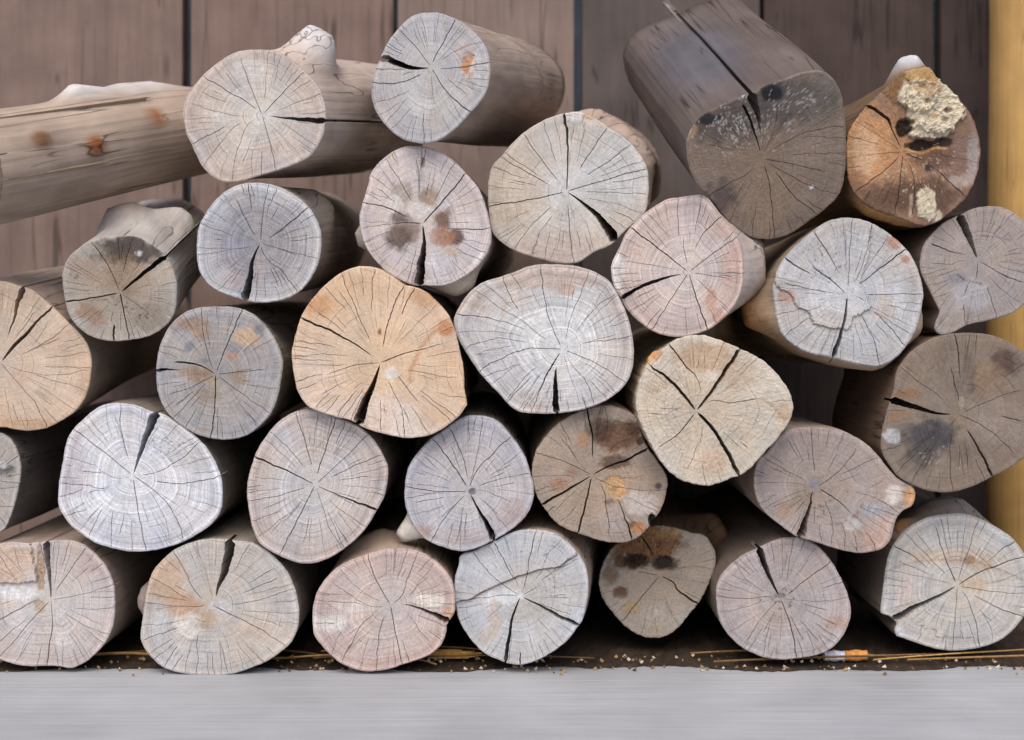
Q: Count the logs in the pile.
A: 31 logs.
